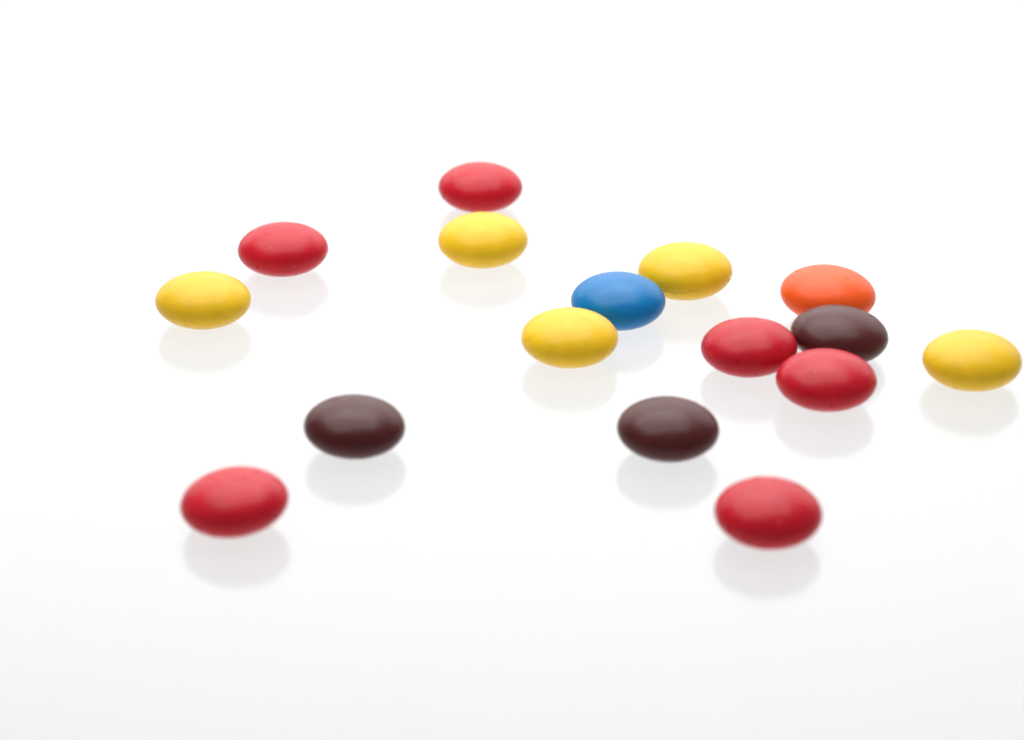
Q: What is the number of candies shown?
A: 16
